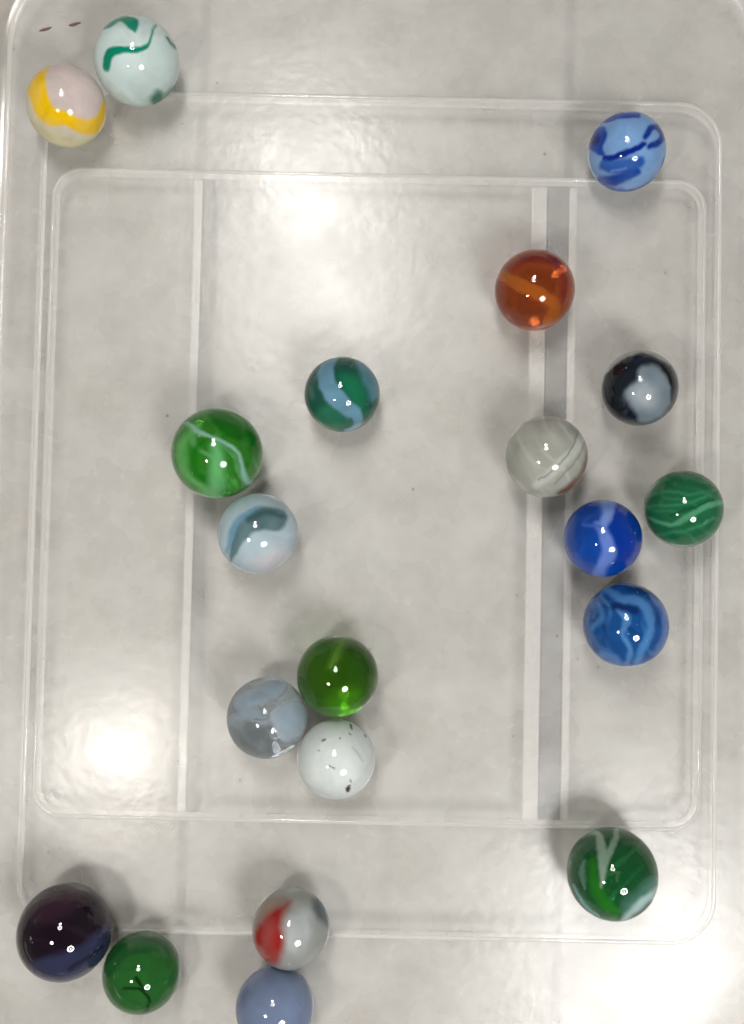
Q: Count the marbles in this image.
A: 20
